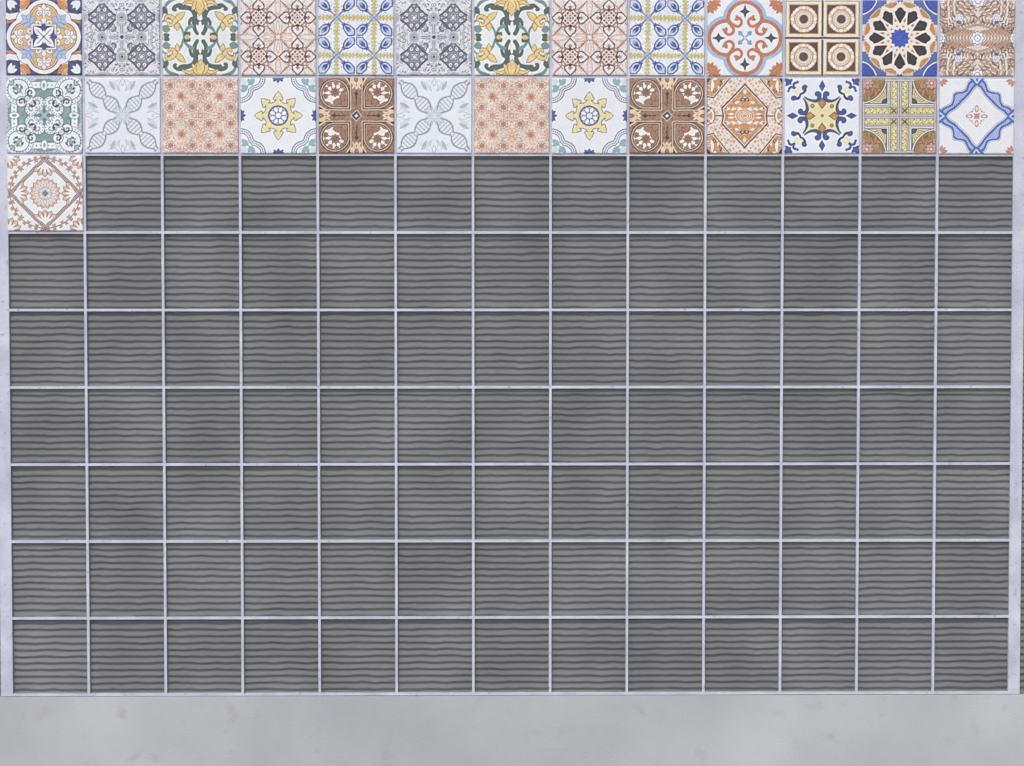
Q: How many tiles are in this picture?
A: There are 27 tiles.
